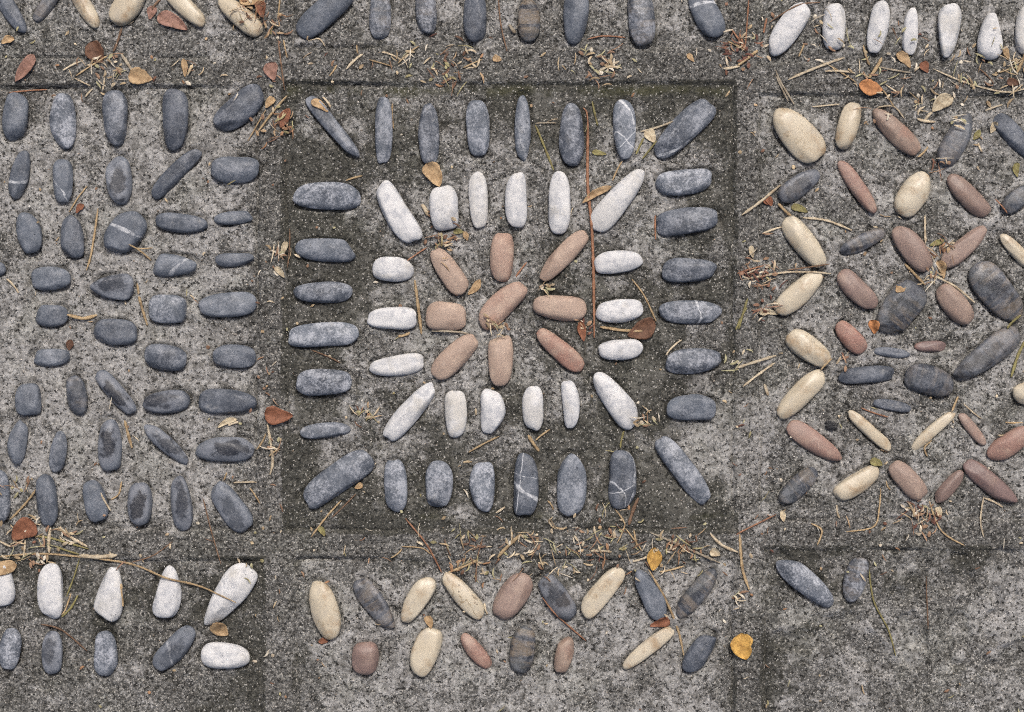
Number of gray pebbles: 106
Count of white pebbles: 31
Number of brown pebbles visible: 28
